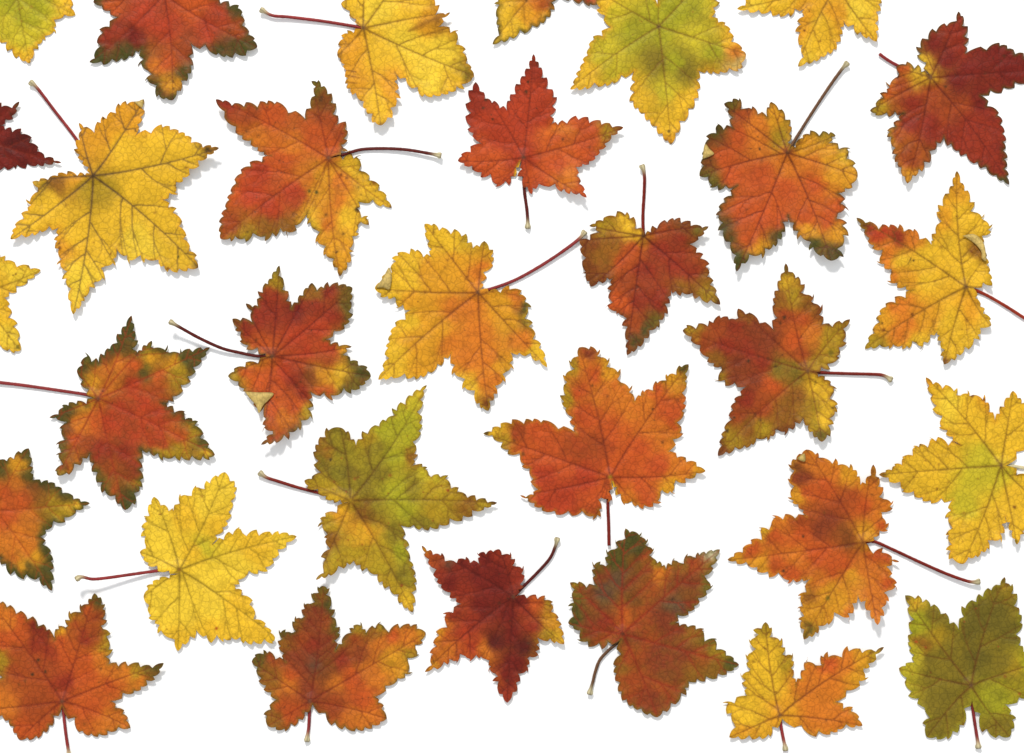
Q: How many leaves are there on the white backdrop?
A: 31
